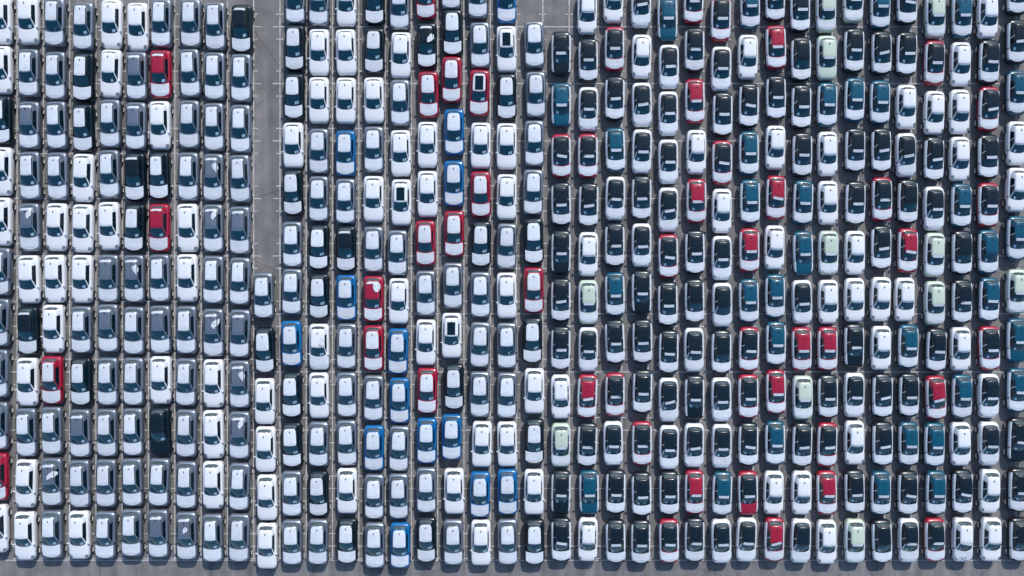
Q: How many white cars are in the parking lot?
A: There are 129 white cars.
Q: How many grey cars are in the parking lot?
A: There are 111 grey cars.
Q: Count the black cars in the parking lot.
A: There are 102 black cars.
